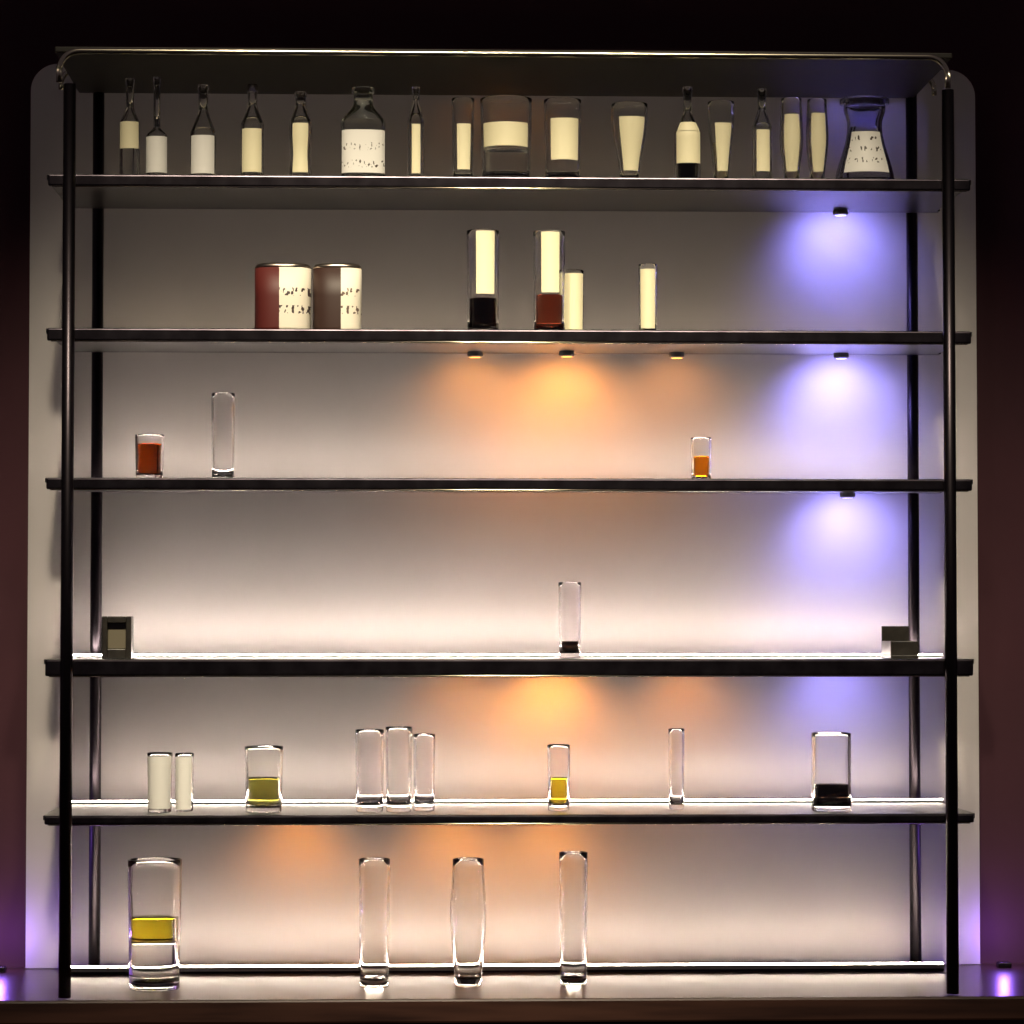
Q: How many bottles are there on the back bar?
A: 10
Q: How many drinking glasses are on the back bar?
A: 28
